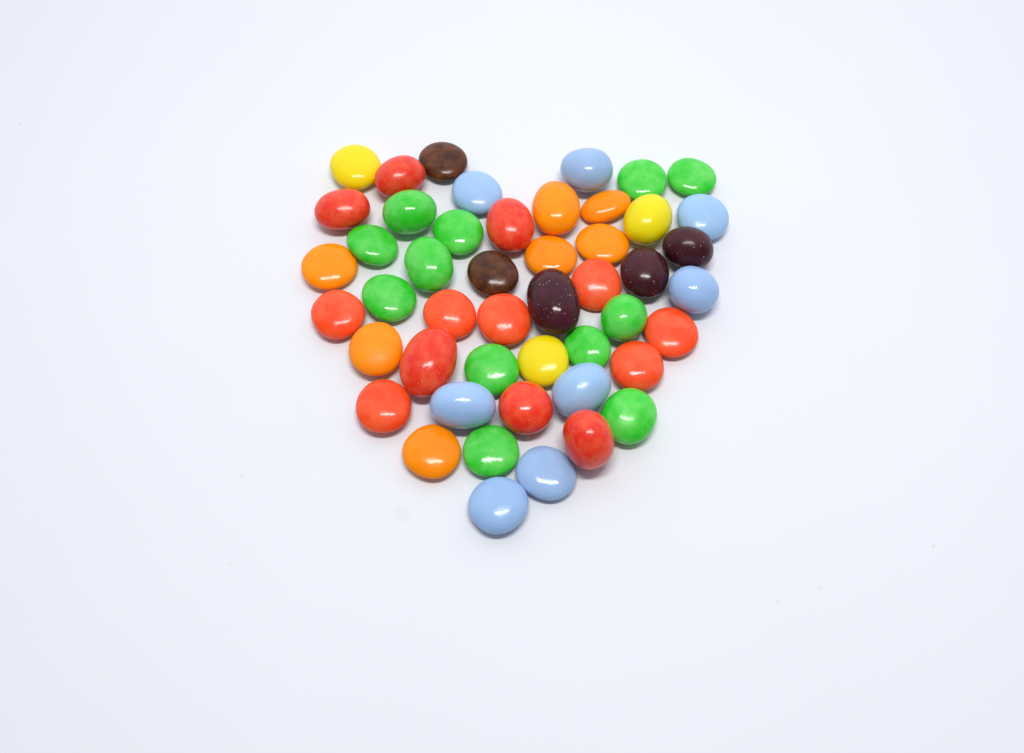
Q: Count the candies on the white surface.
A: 48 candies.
